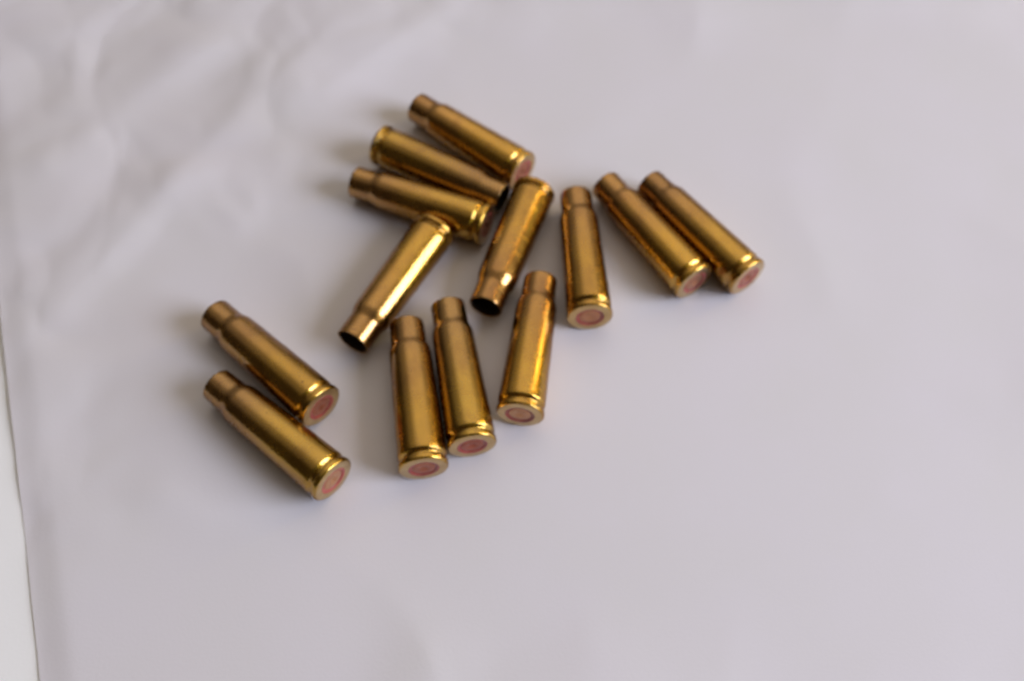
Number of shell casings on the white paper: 13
